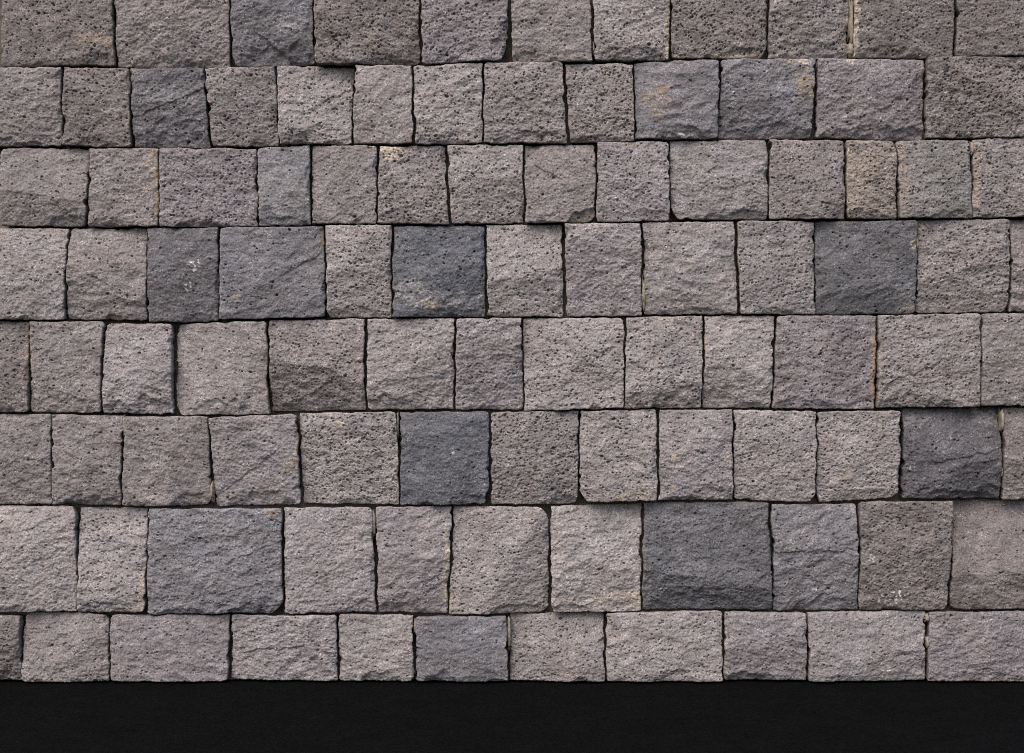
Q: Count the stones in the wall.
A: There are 99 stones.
